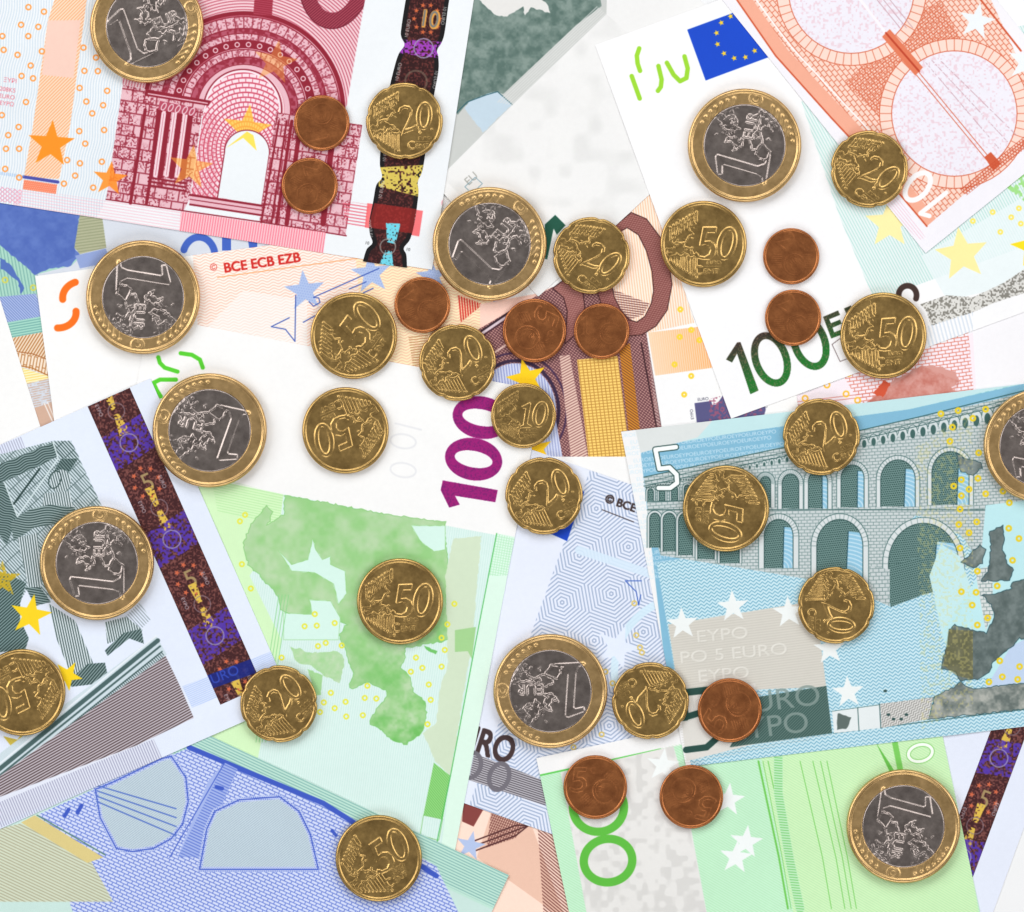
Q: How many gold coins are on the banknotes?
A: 18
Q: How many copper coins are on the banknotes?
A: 10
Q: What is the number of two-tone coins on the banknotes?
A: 9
